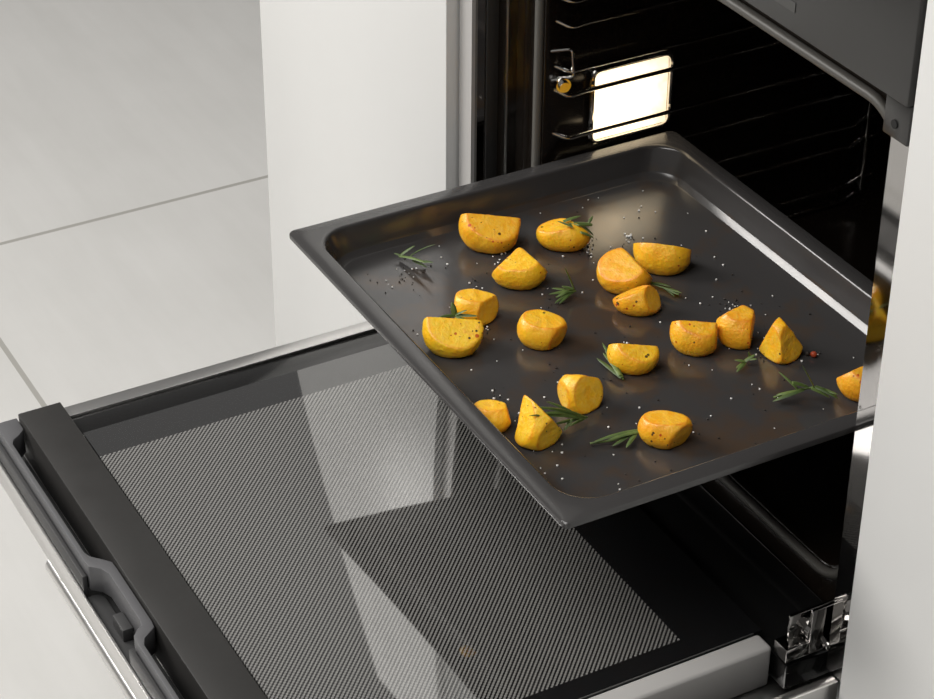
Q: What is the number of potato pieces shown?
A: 18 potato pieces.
